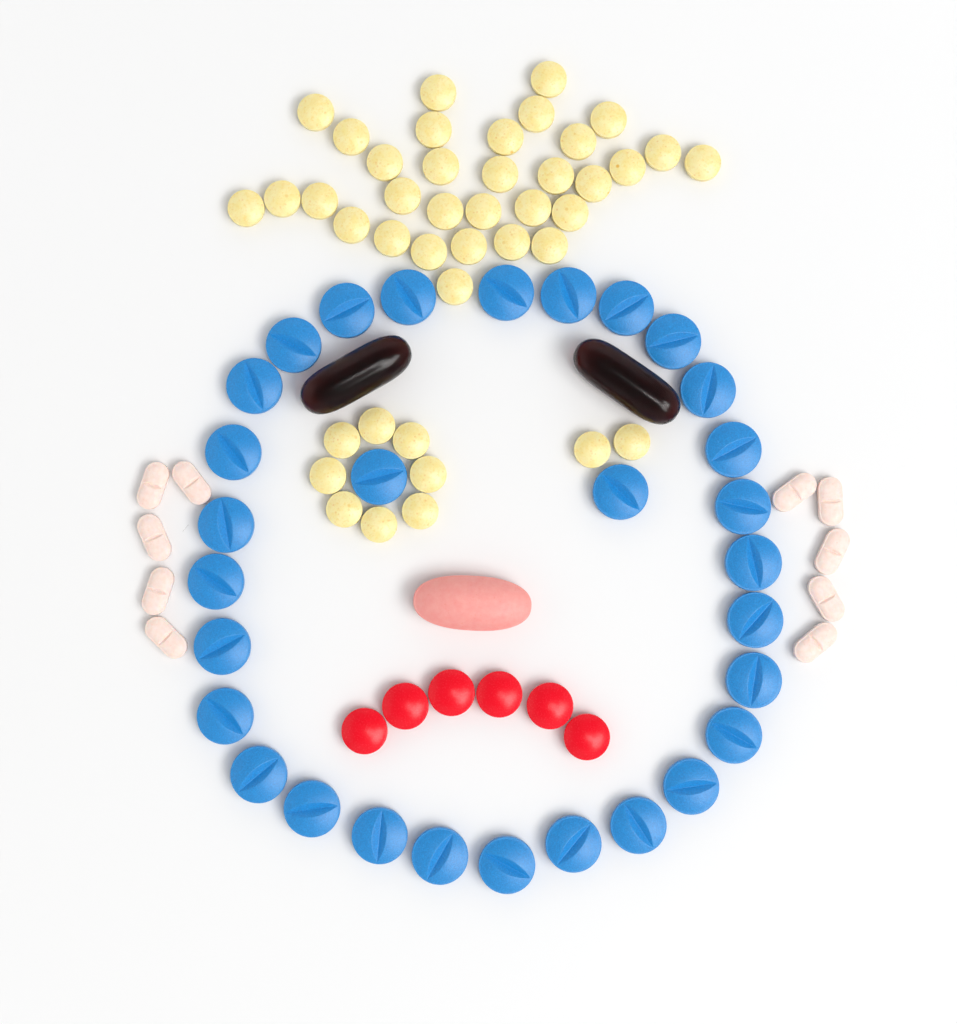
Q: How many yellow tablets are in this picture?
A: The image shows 42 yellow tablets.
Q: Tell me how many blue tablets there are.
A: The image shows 30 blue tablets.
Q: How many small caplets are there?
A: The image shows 10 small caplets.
